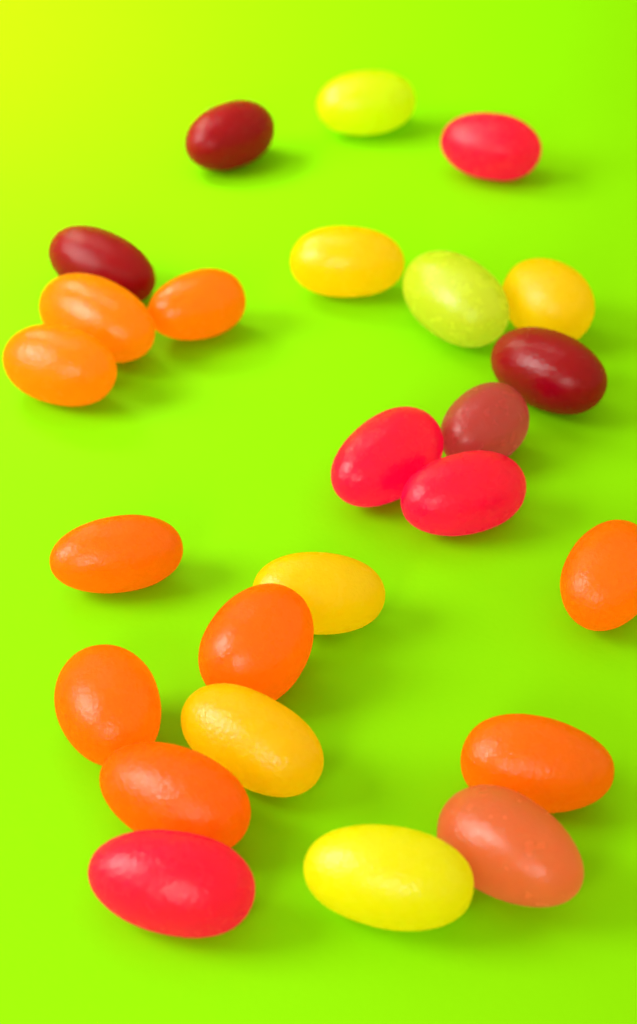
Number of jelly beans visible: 25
